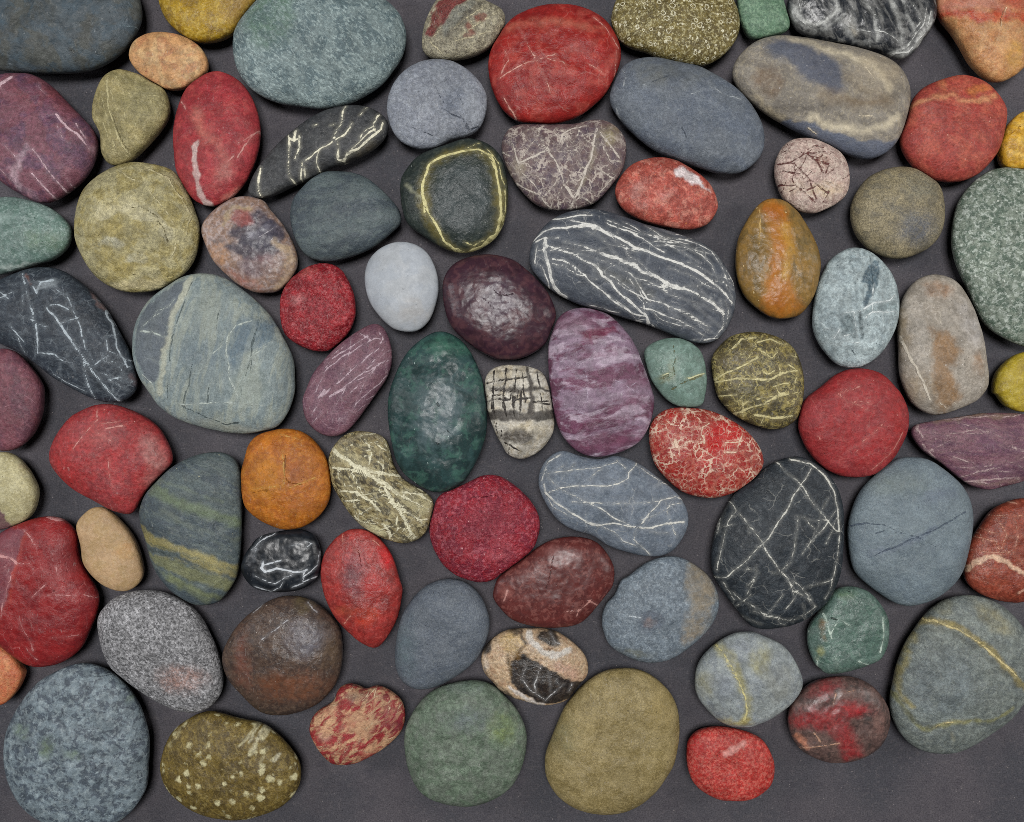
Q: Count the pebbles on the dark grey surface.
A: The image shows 80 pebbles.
